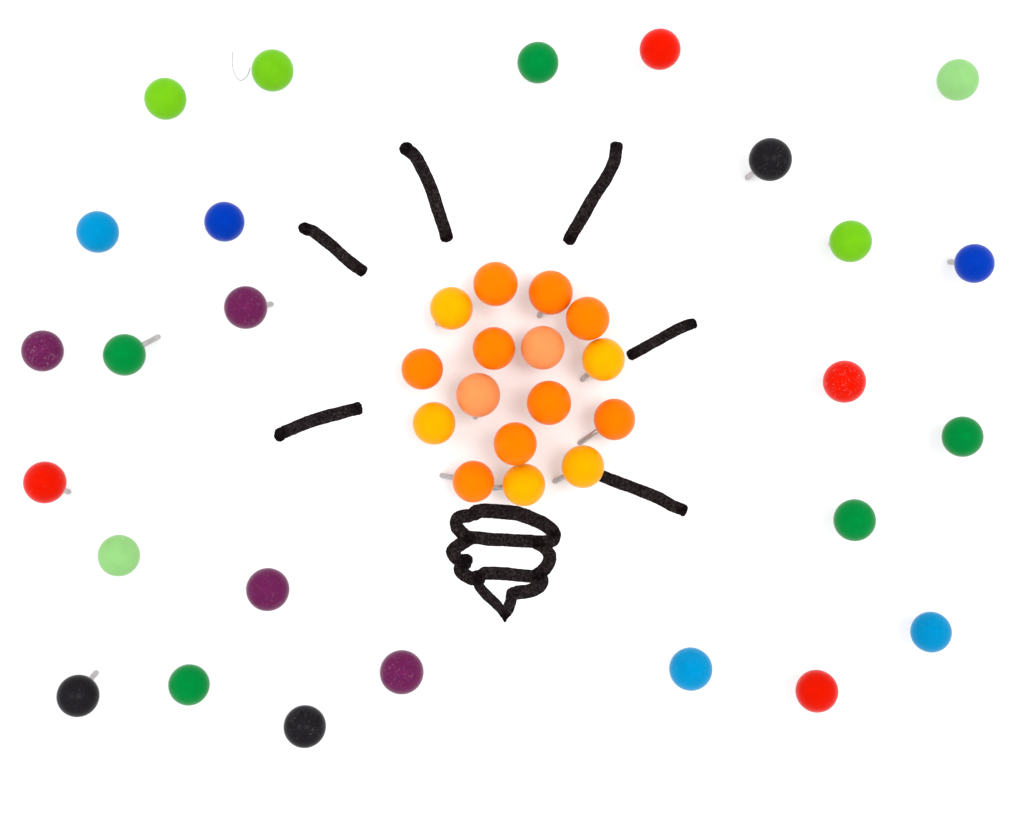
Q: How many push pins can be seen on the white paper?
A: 42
